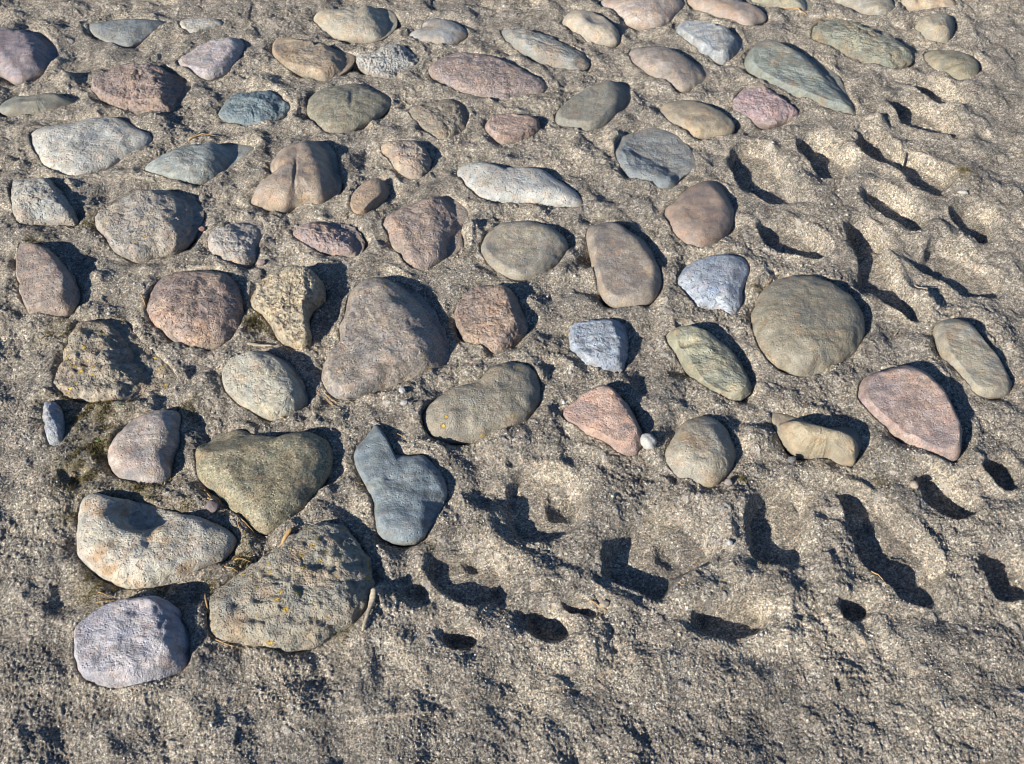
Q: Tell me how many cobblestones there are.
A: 70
